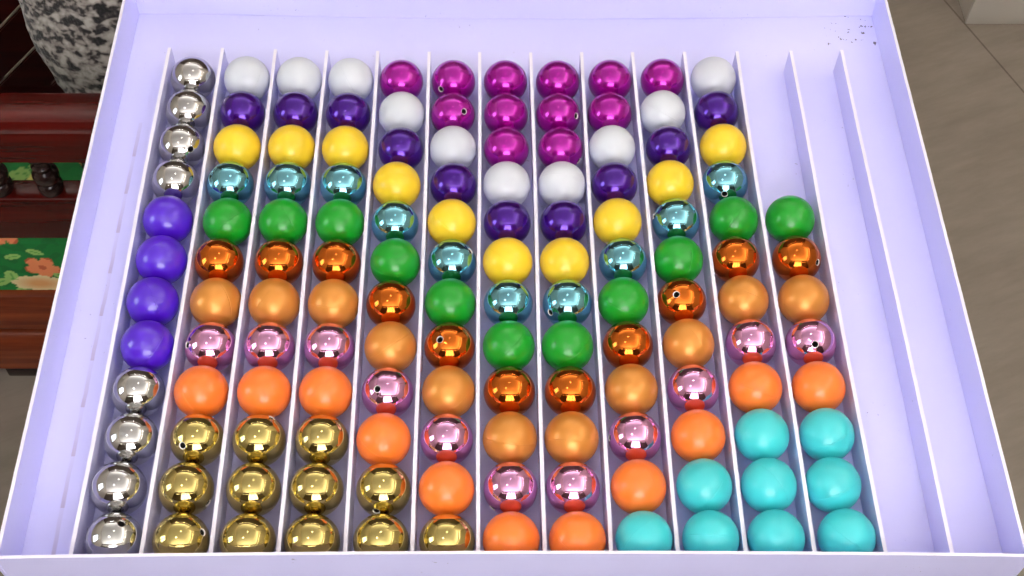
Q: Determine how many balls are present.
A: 140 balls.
